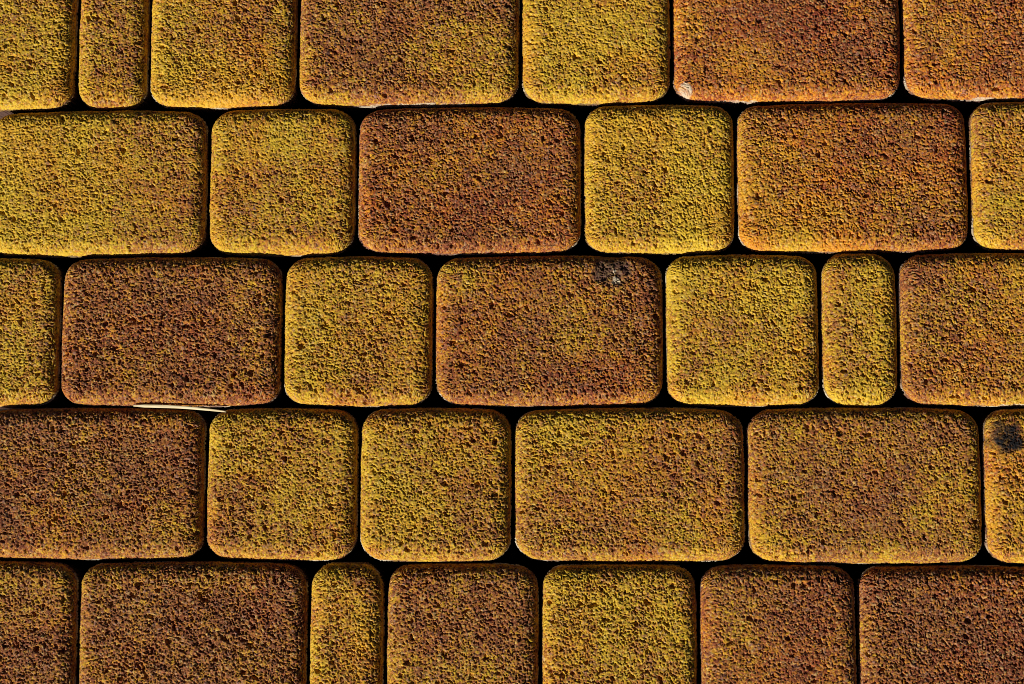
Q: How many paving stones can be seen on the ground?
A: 33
